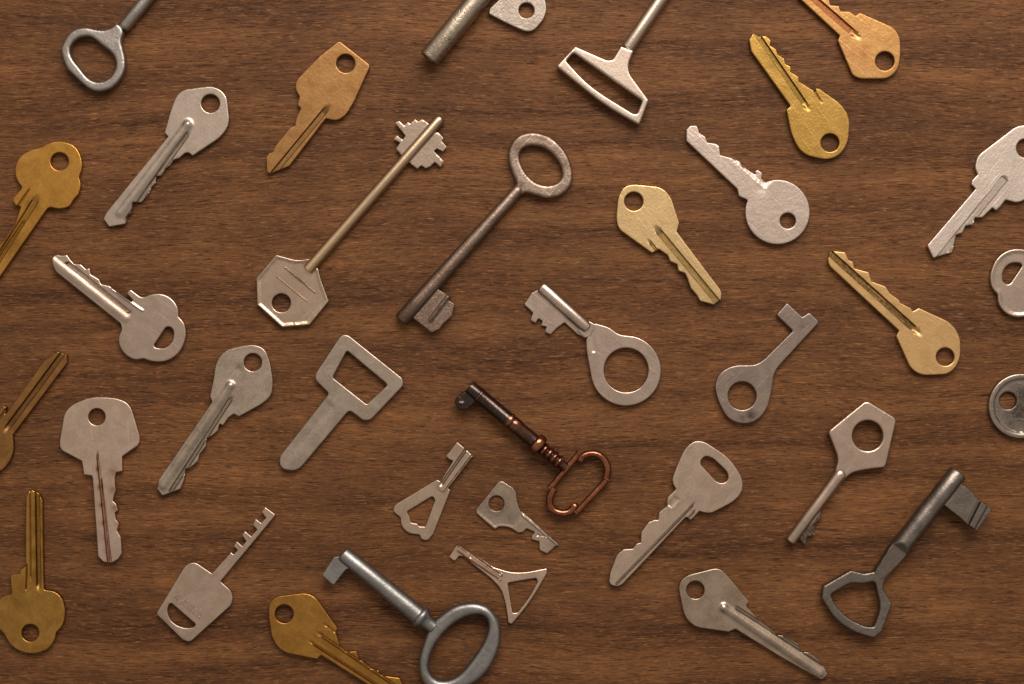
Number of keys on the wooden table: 36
